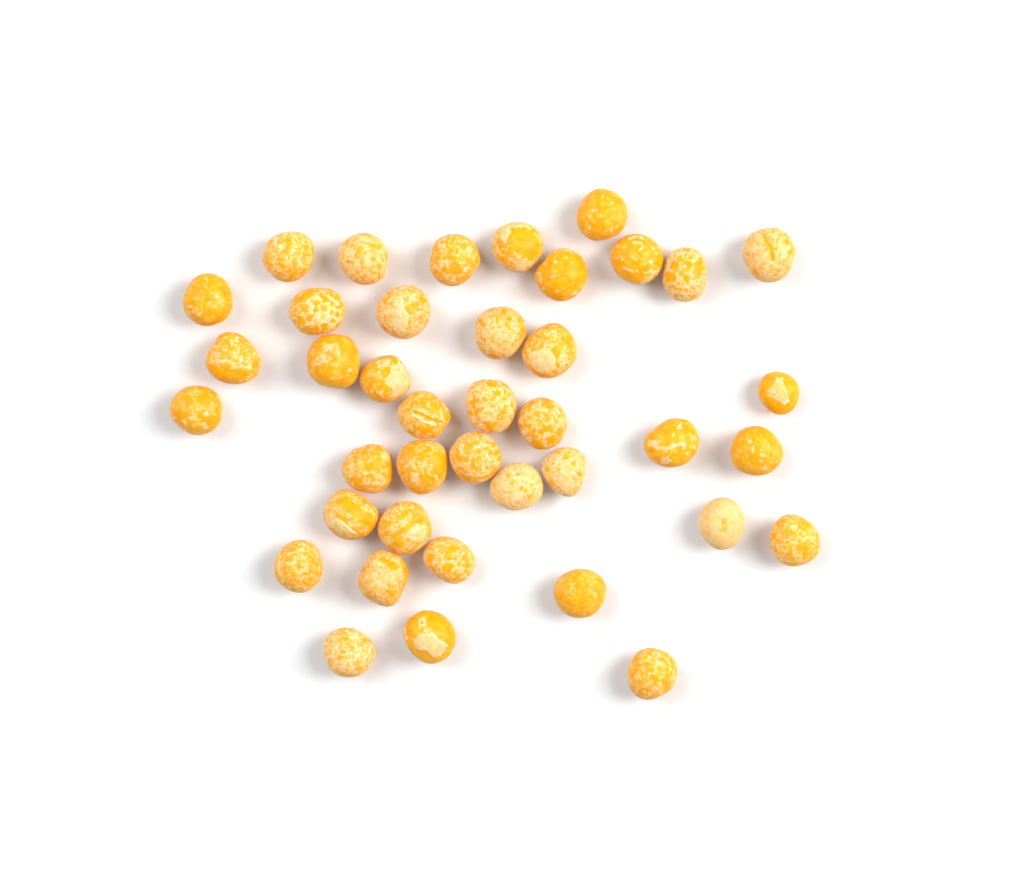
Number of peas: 40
